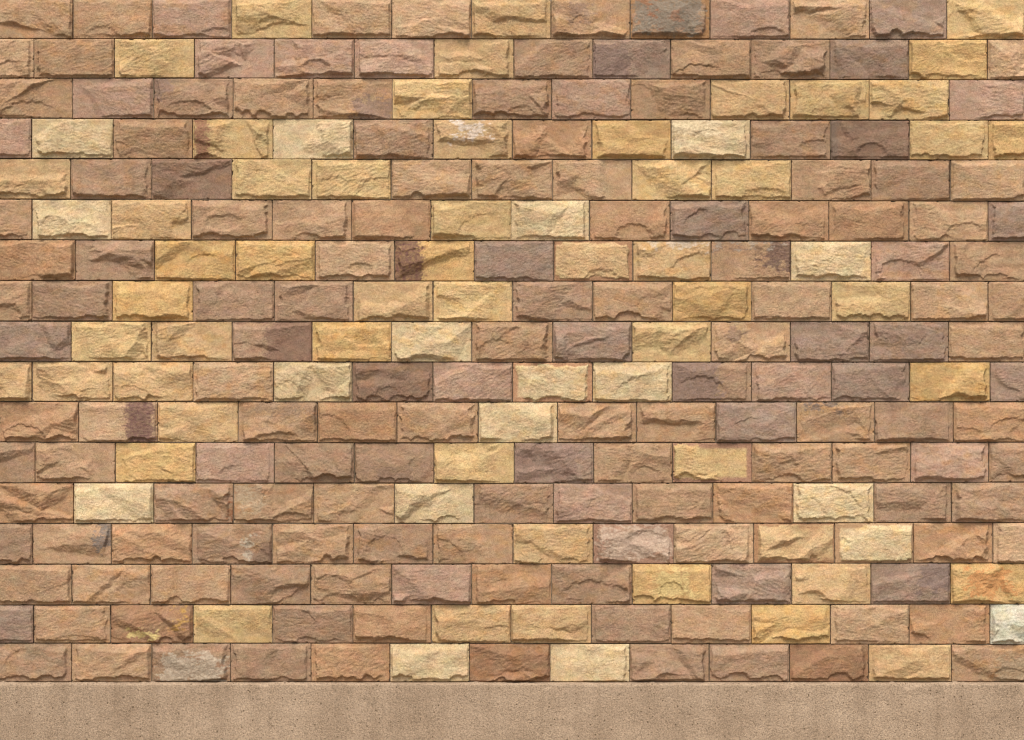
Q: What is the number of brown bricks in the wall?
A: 157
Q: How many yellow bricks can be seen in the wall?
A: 72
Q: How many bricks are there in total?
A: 229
